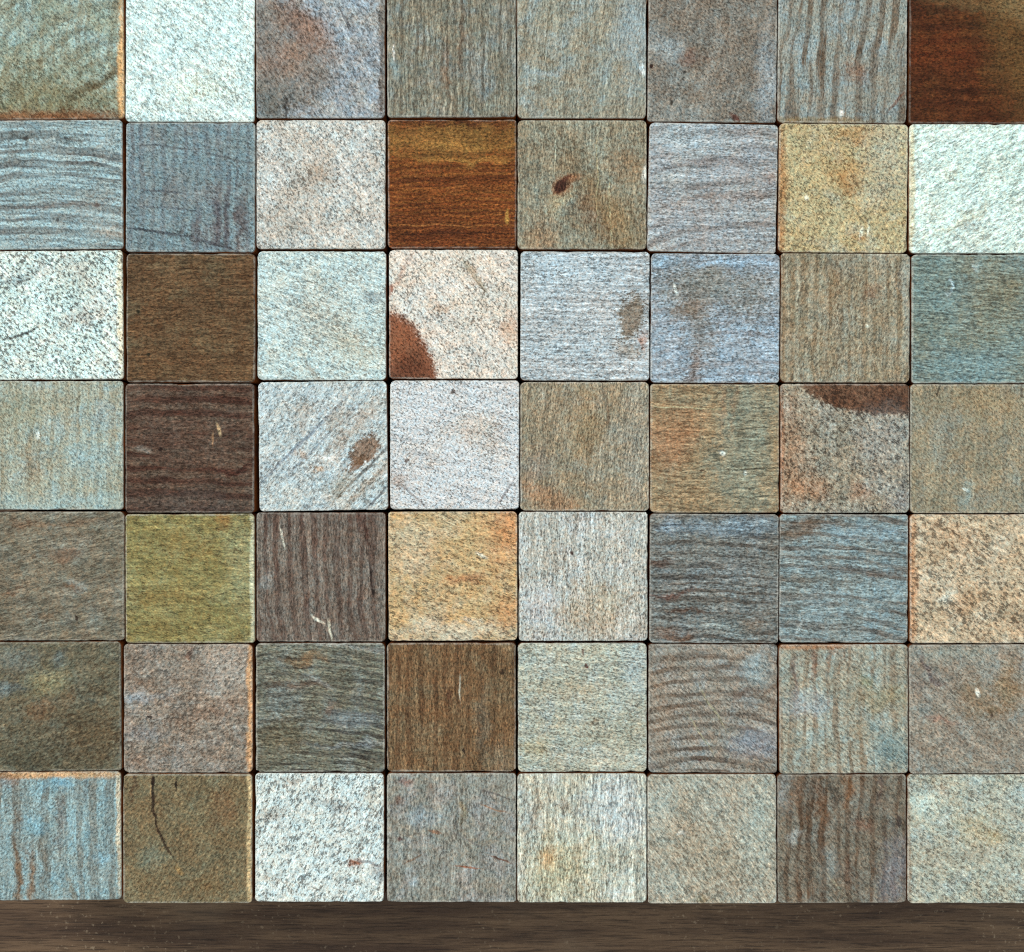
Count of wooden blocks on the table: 56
